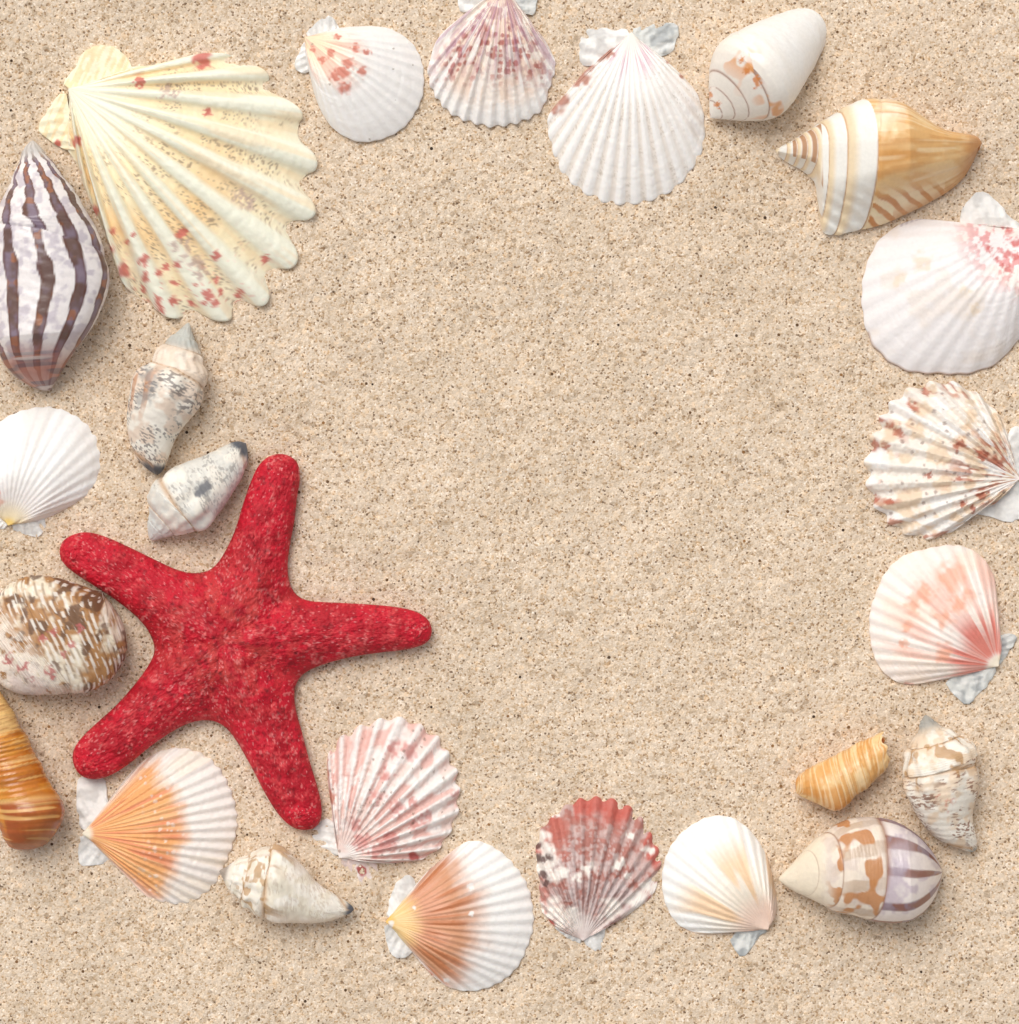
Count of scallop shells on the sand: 13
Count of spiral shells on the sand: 11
